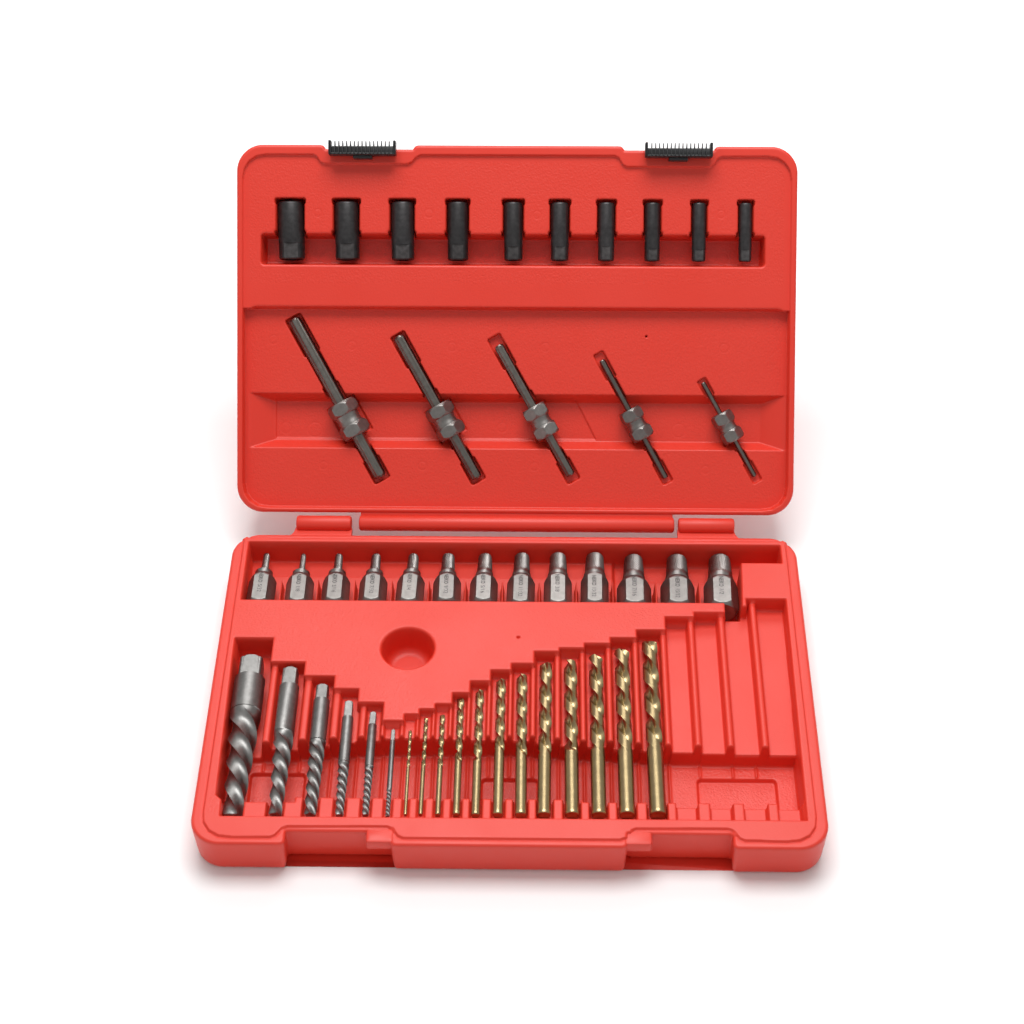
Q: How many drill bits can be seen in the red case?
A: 12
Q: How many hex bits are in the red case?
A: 13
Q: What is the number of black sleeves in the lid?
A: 10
